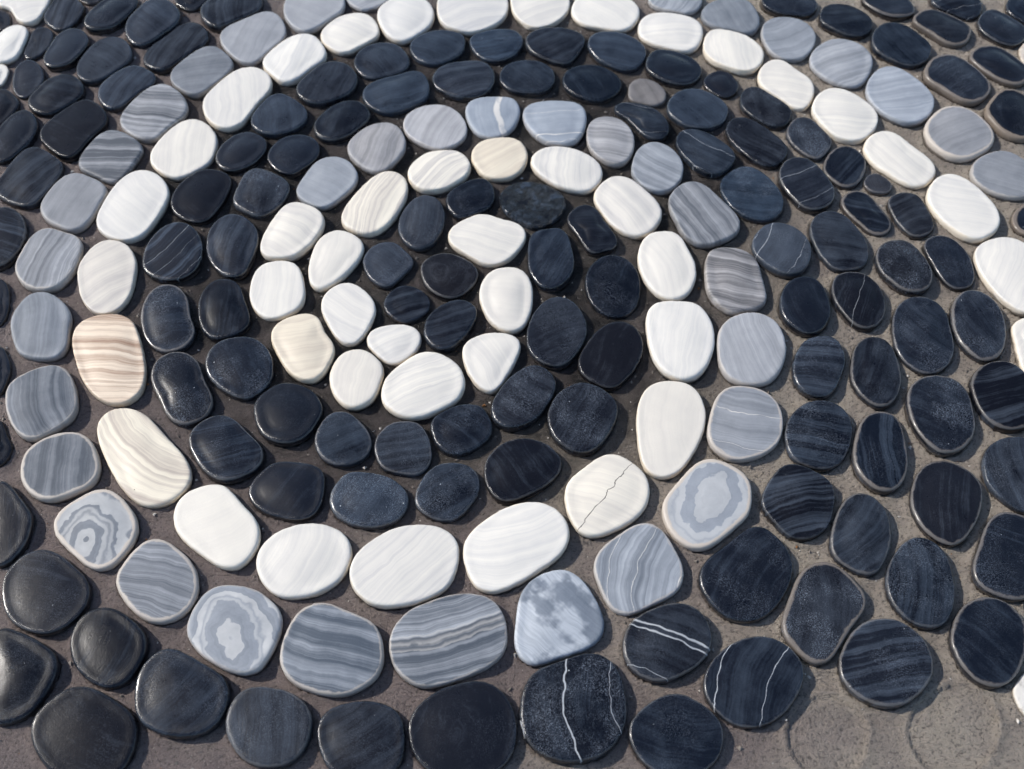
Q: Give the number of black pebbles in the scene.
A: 130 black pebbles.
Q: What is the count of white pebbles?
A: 49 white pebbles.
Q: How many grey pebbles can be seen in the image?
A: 38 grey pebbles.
